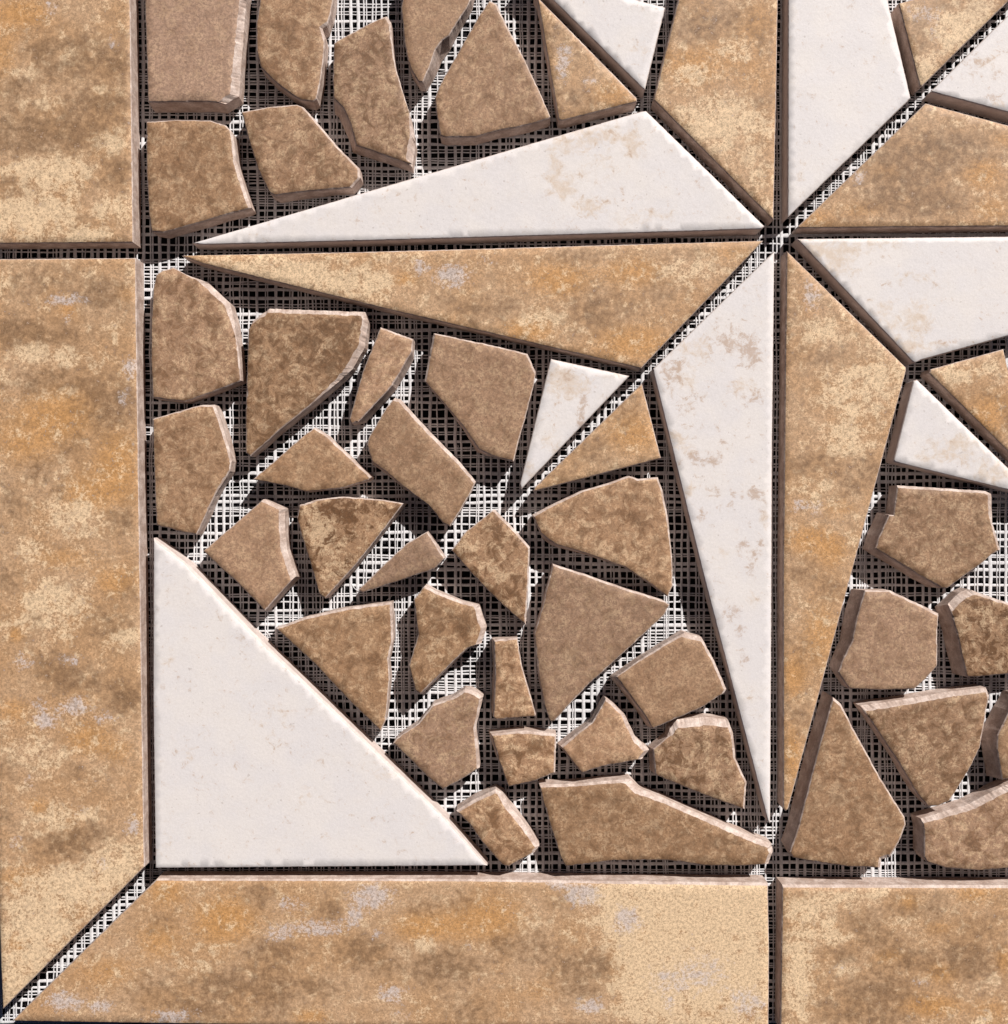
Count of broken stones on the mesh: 37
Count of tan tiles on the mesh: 12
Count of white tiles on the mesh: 9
